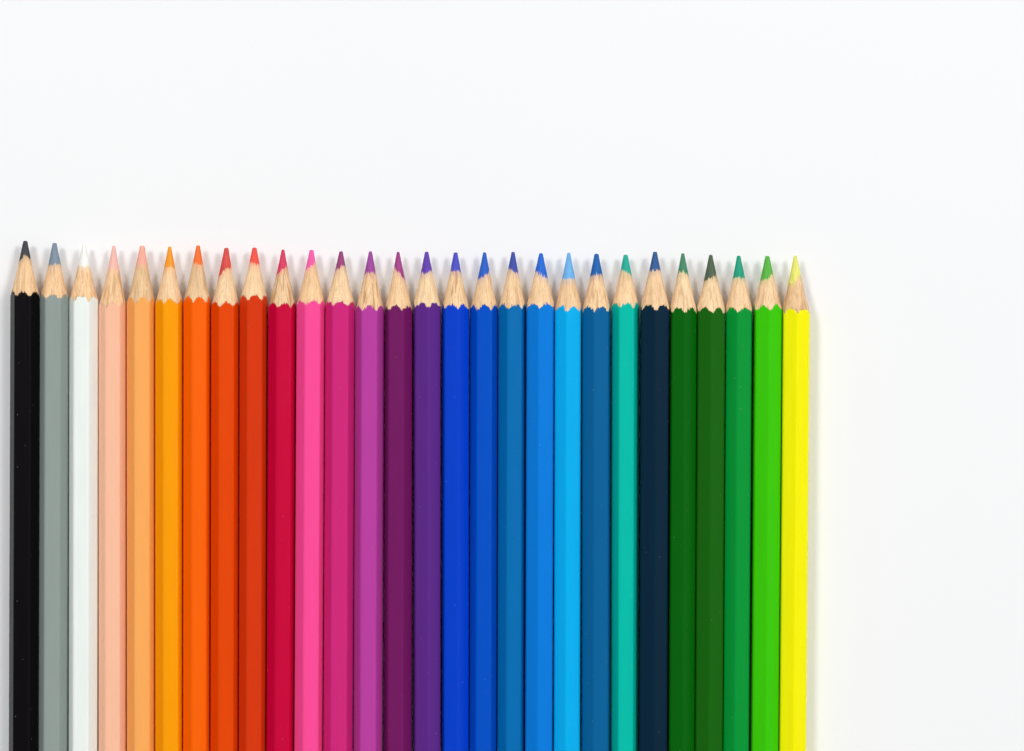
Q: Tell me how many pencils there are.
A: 28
